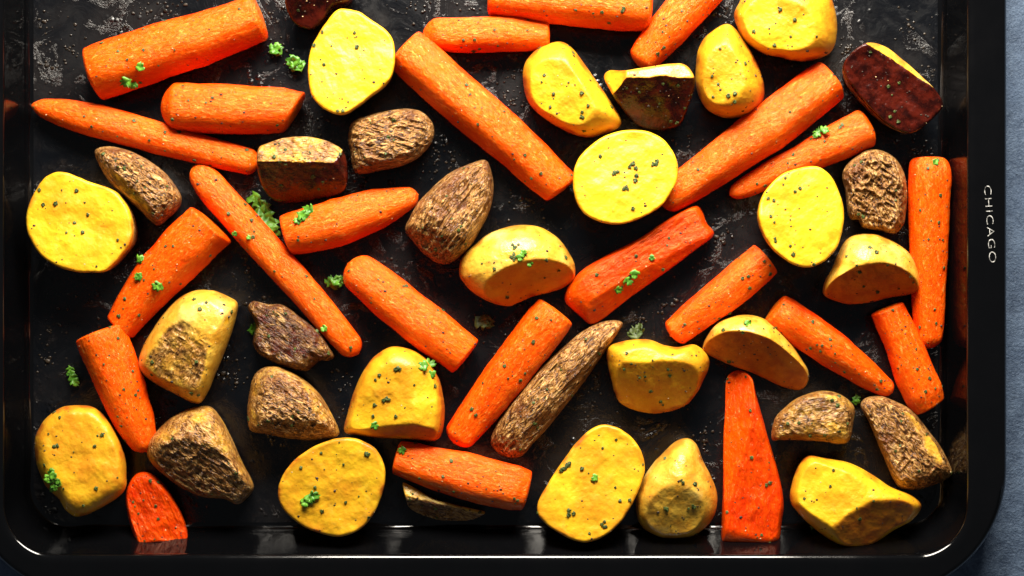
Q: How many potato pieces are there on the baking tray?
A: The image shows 33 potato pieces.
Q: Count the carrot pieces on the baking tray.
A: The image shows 23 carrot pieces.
